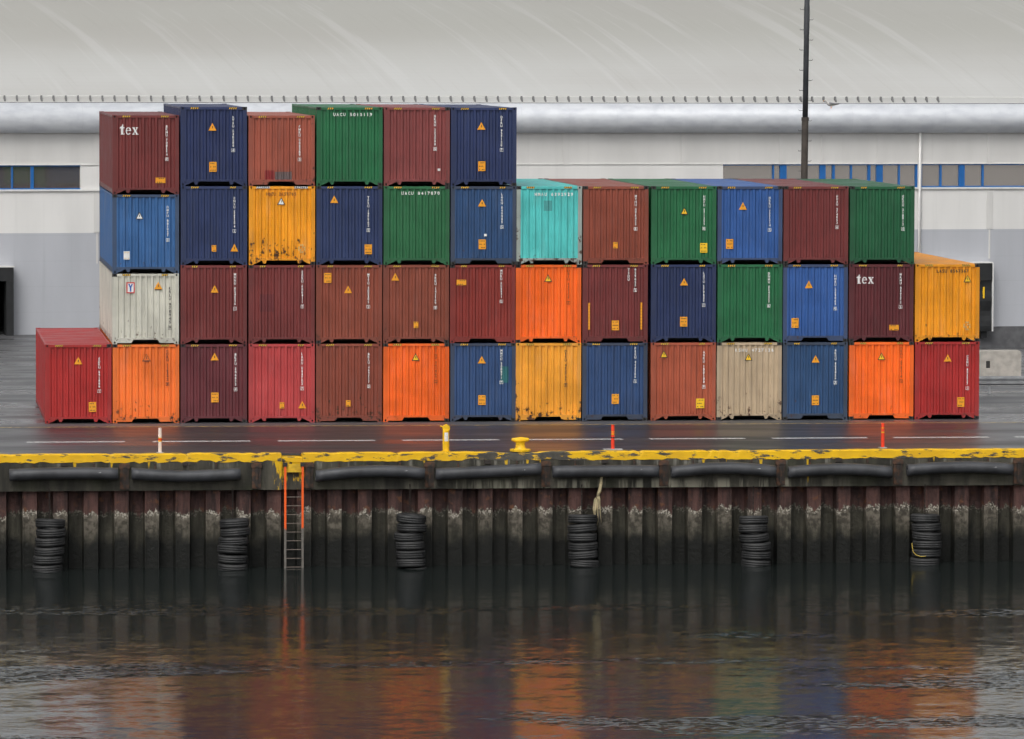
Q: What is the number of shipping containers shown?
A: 45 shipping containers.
